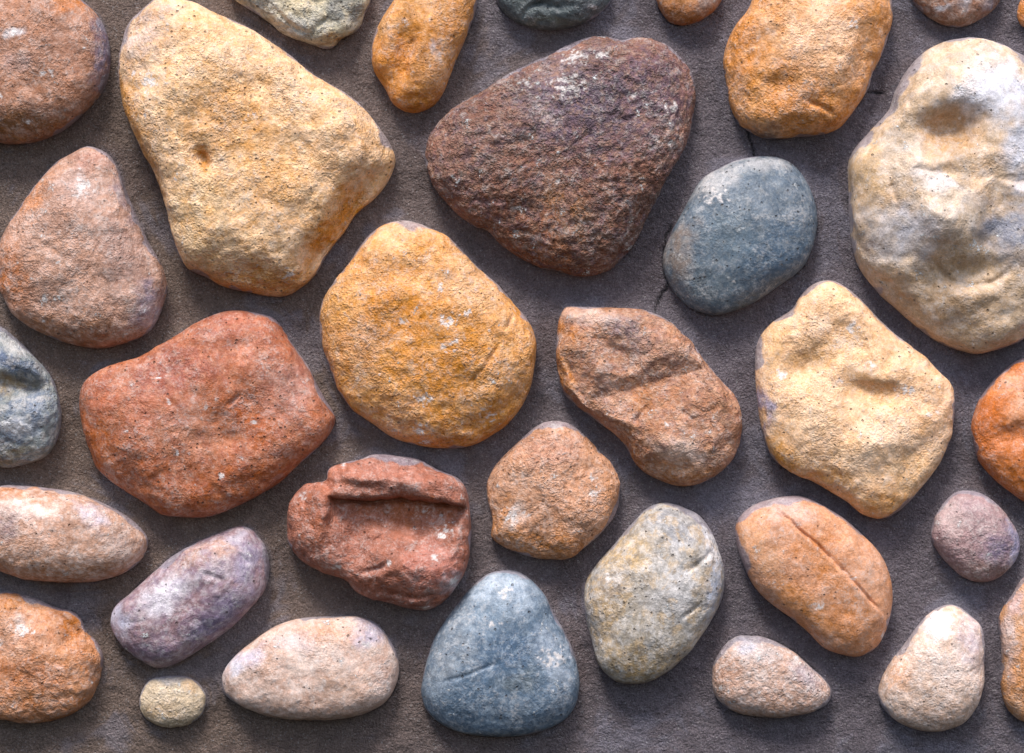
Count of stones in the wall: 33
